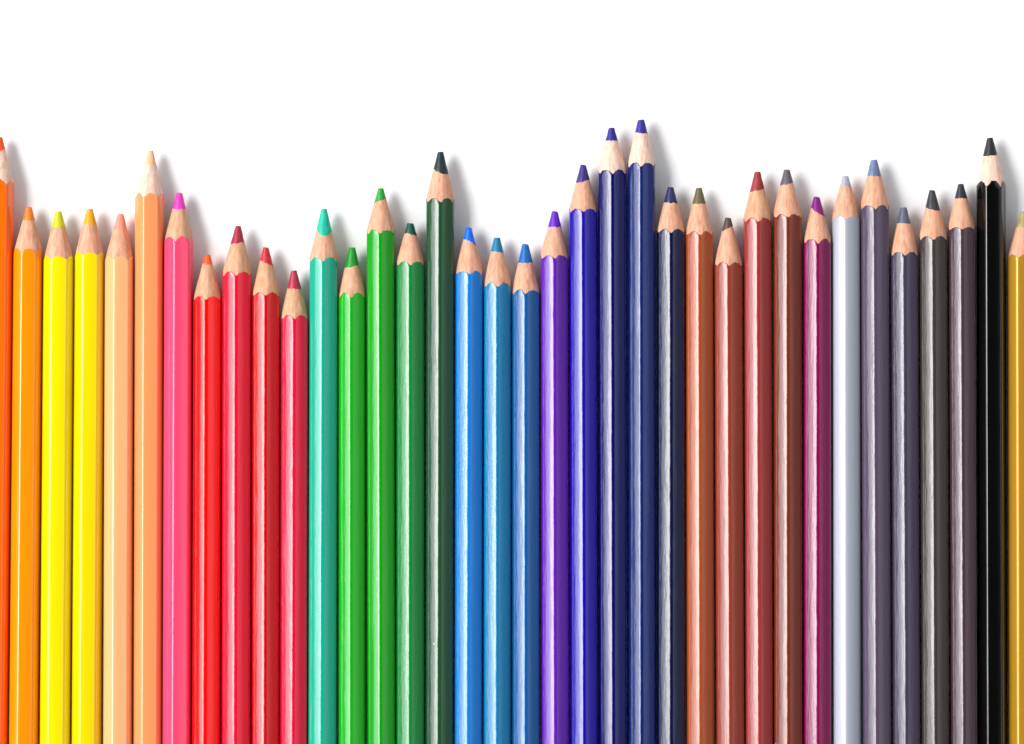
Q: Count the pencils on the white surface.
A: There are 36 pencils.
